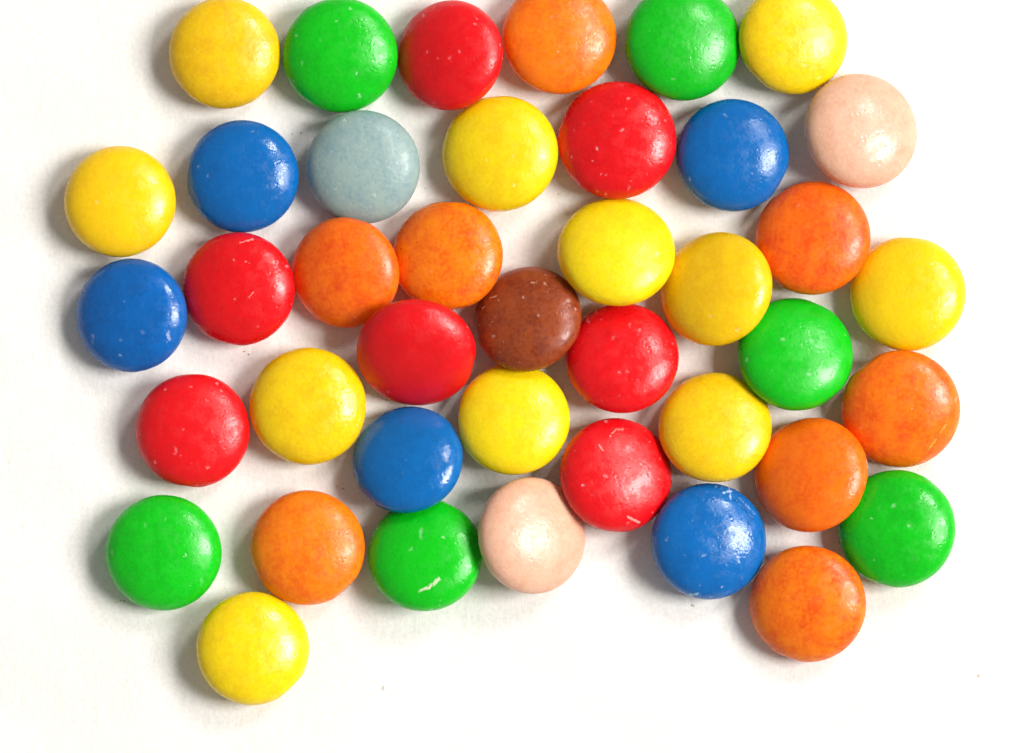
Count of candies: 41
